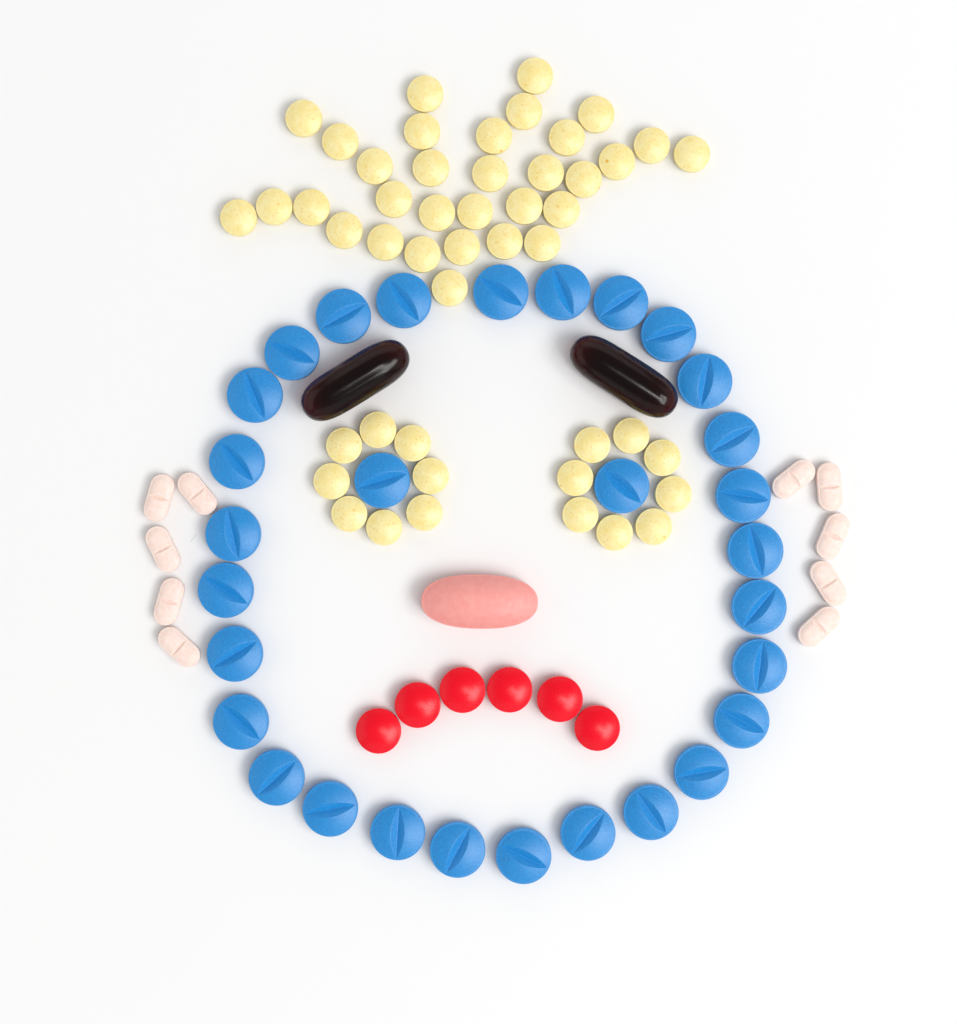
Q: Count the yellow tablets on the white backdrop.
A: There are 48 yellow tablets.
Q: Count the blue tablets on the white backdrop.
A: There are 30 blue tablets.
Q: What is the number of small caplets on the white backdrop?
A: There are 10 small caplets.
